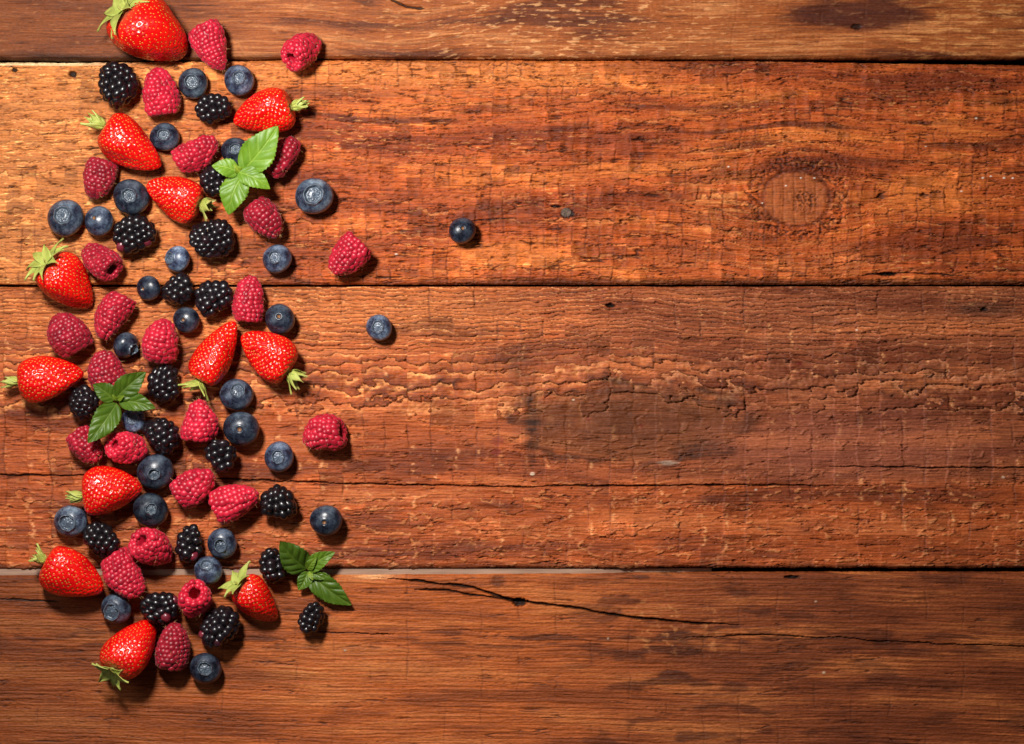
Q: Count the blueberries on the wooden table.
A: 28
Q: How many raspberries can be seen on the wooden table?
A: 24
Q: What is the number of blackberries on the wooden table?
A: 18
